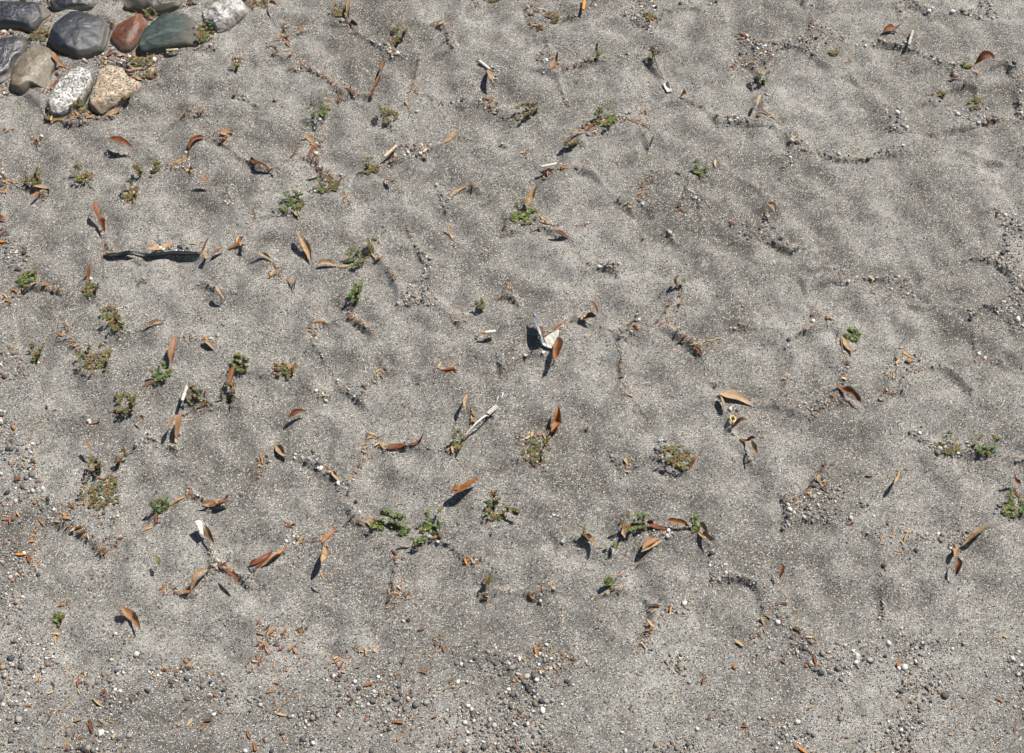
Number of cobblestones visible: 11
